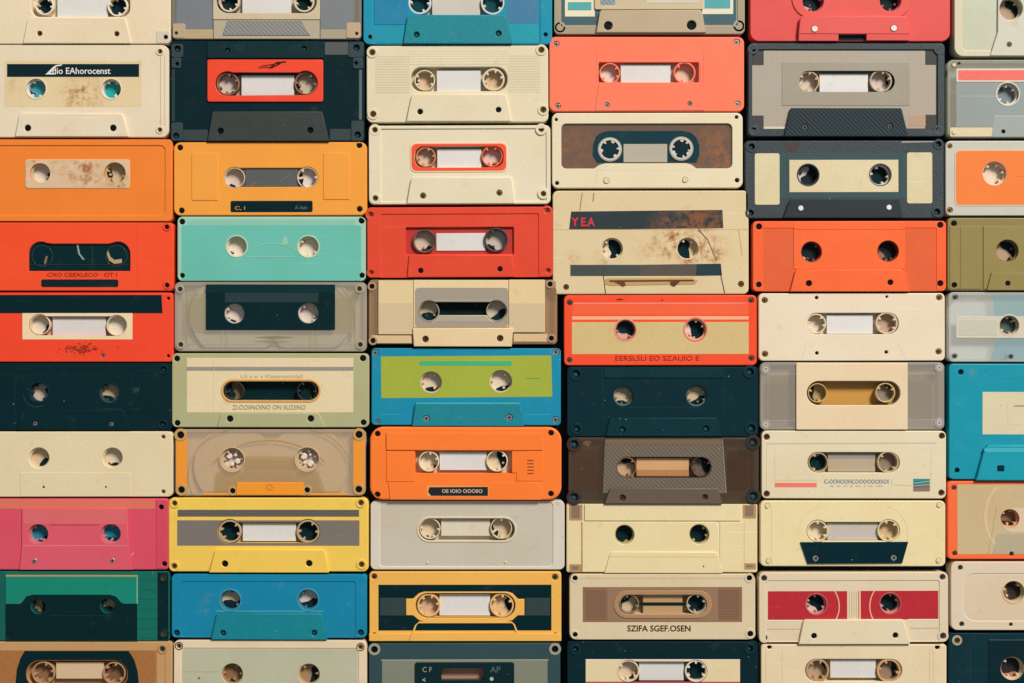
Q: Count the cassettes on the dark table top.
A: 59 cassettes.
